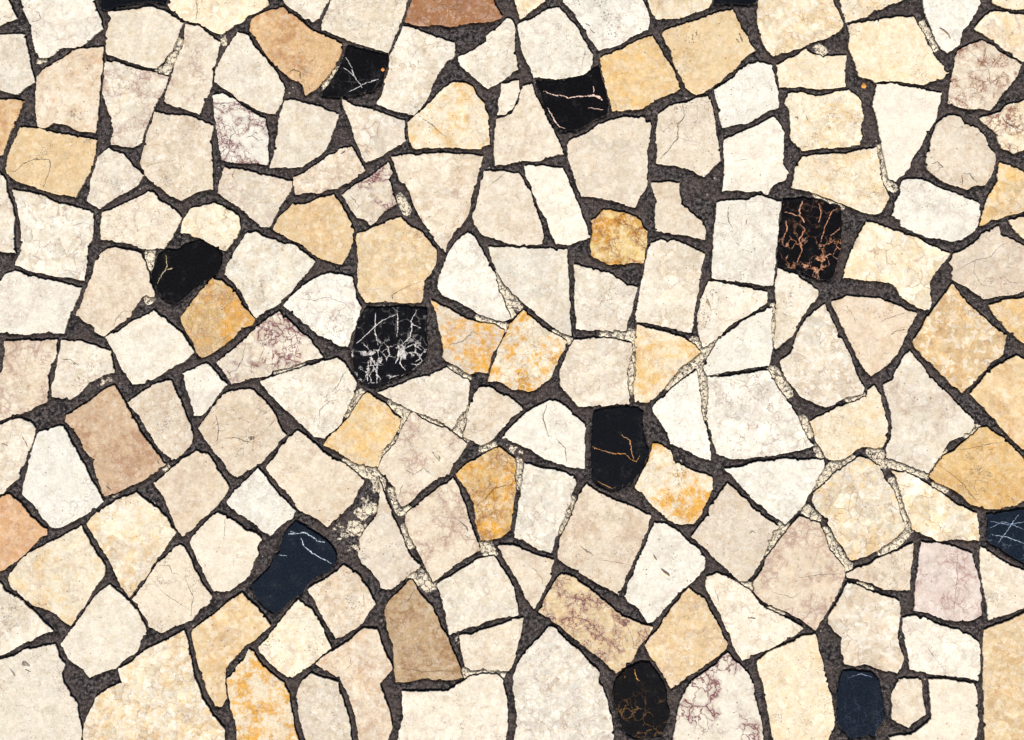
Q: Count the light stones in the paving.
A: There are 159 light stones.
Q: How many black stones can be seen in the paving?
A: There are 12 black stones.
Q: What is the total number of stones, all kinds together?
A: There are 171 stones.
